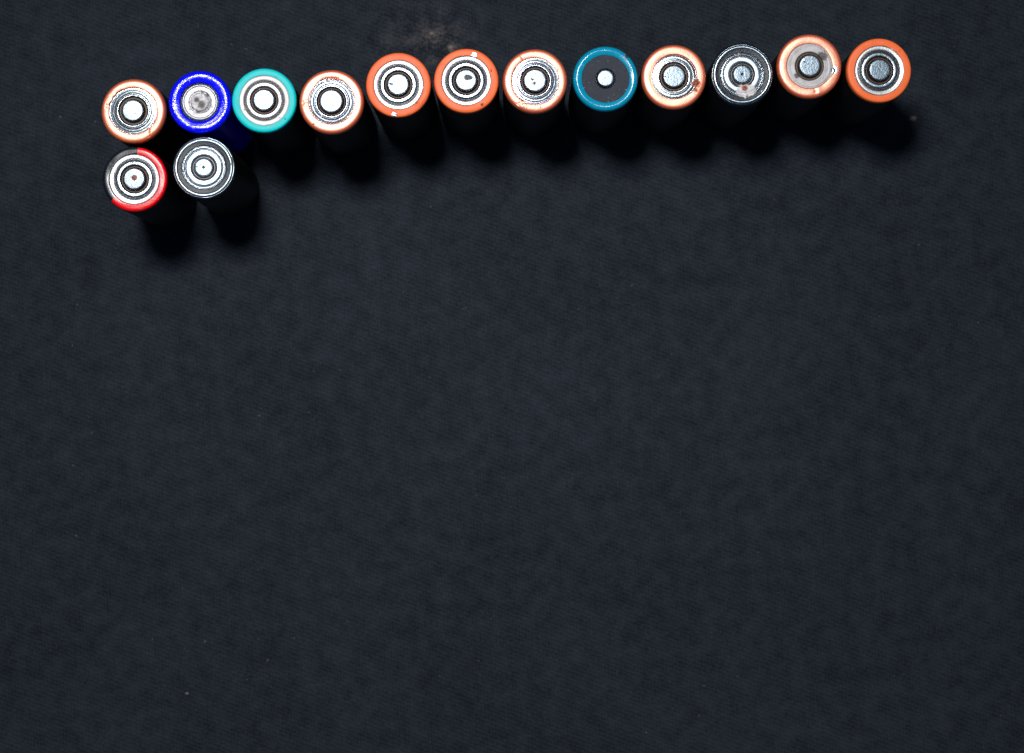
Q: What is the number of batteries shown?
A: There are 14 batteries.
